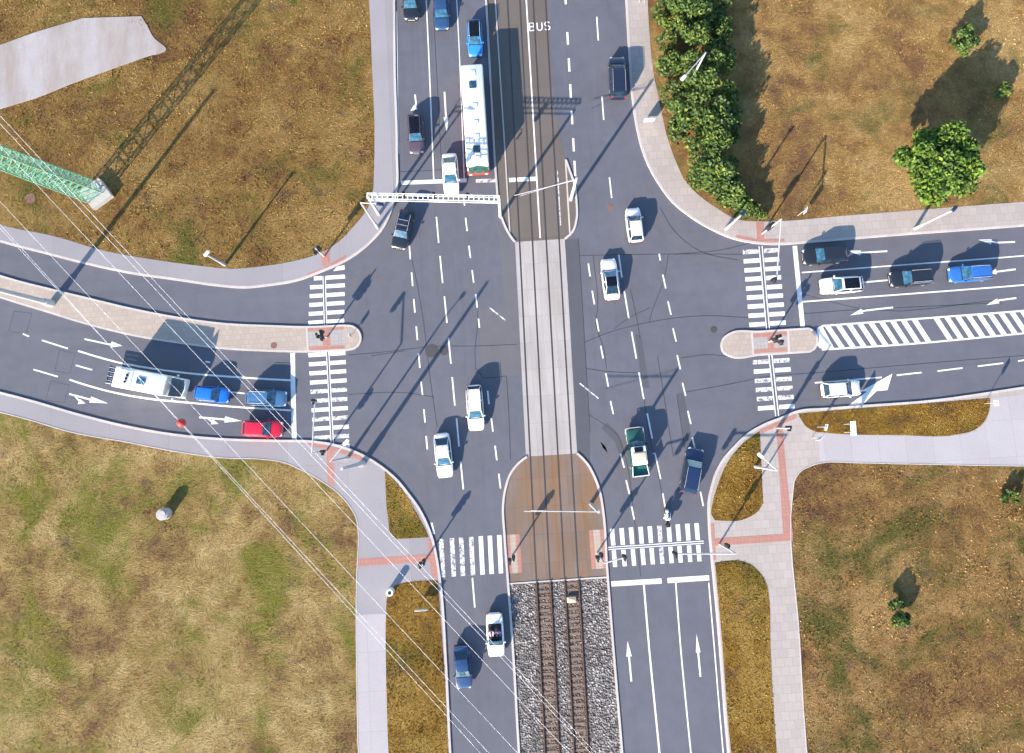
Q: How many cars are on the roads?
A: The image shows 22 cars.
